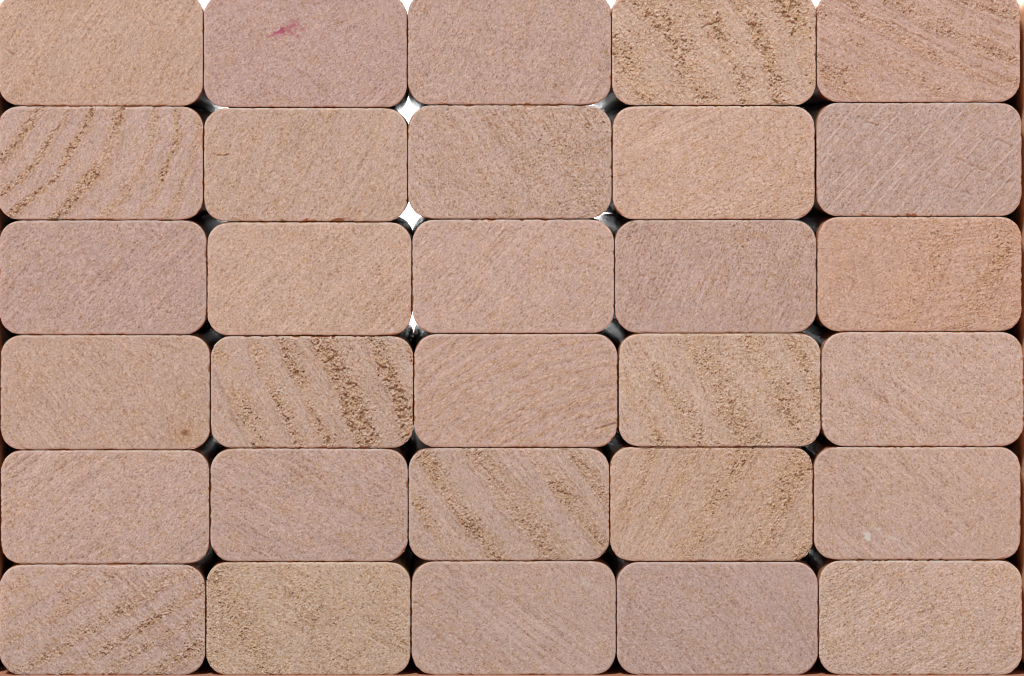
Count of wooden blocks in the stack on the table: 30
